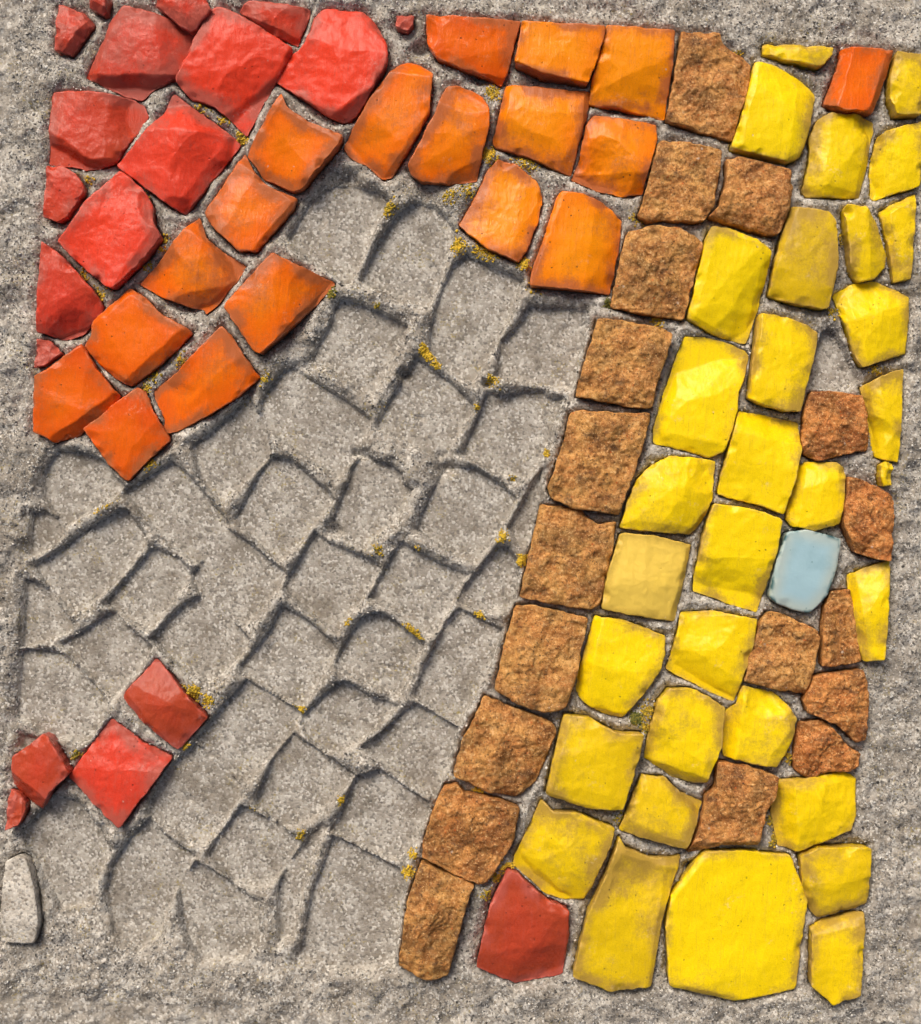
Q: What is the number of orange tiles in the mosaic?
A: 18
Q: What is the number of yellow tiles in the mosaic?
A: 32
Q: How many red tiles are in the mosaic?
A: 19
